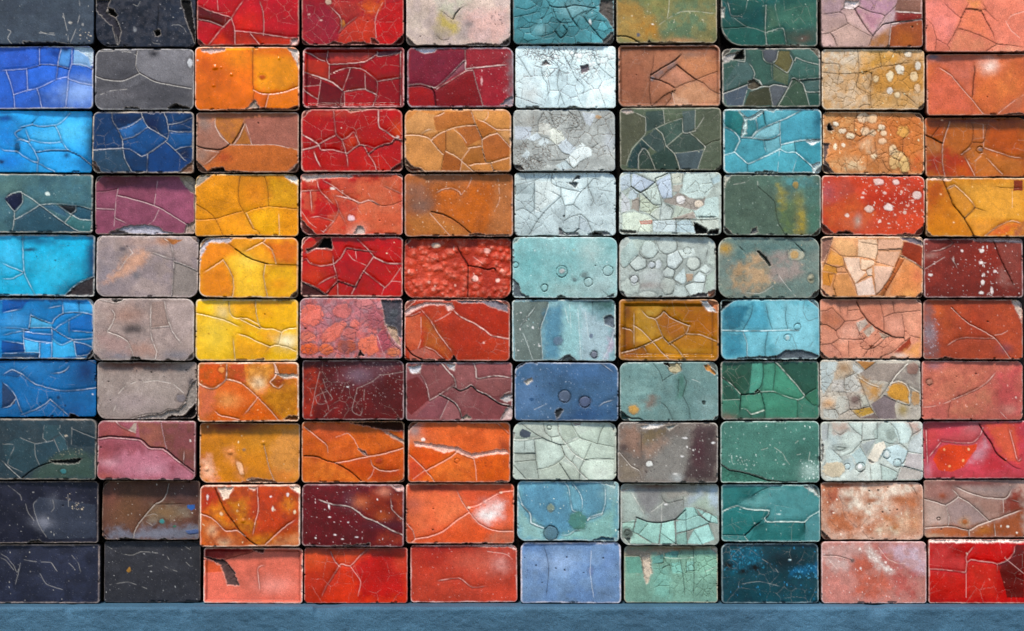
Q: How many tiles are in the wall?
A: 100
